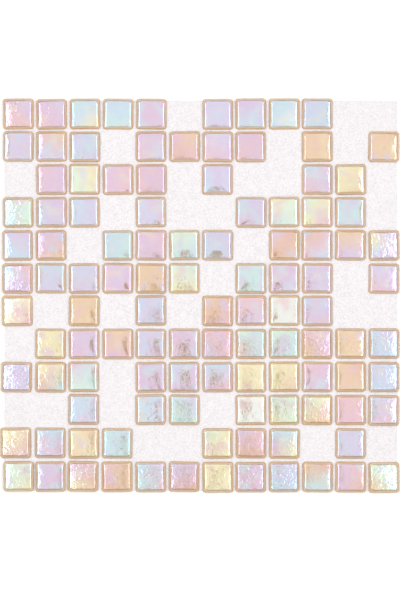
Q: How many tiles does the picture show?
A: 110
